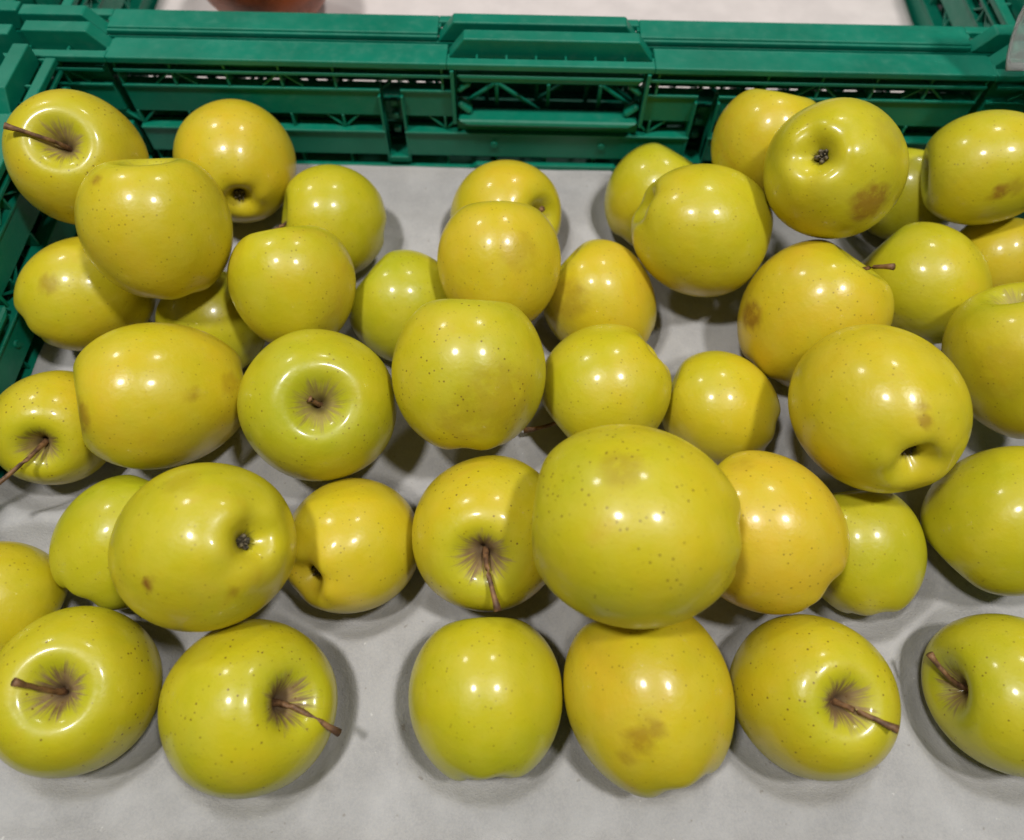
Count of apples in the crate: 43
